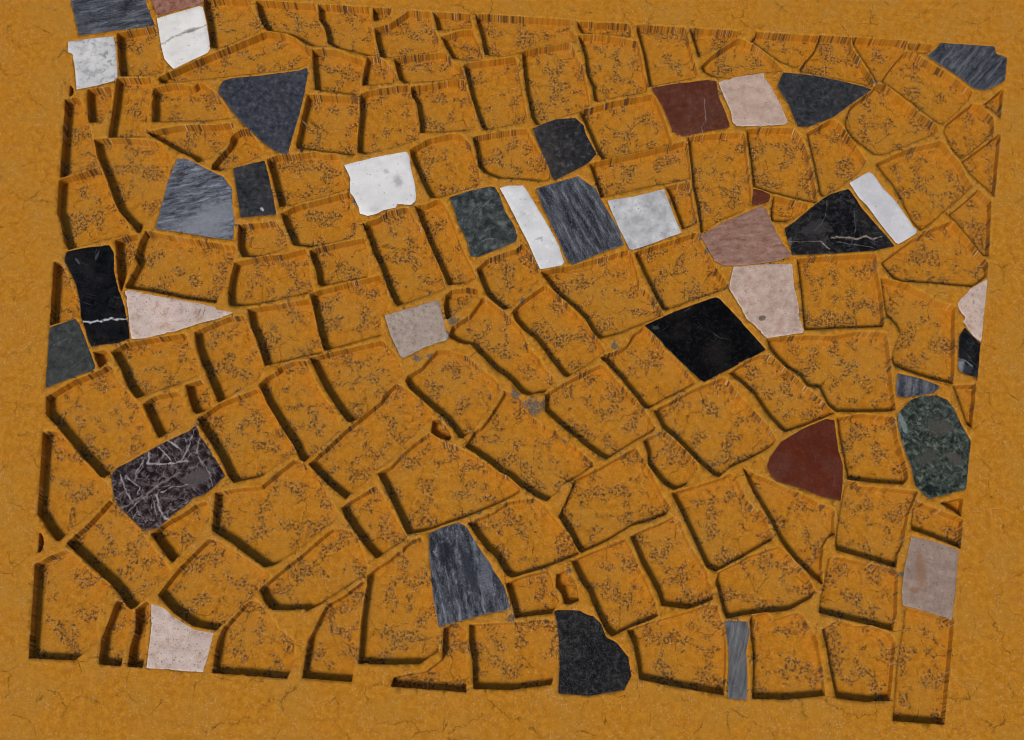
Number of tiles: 38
